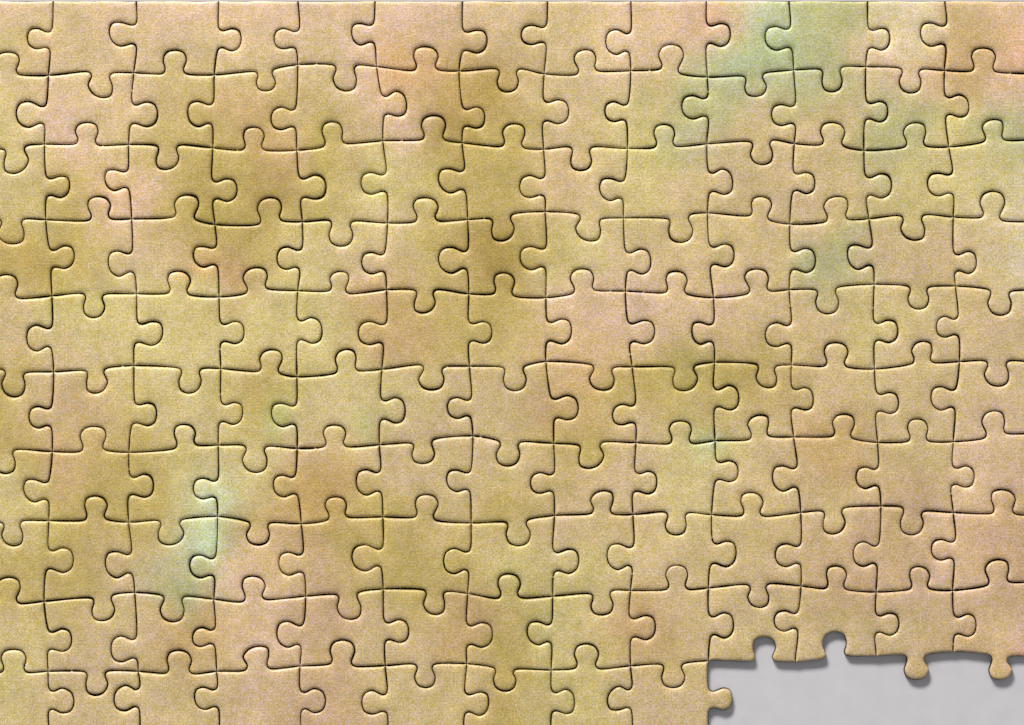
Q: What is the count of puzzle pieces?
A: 126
